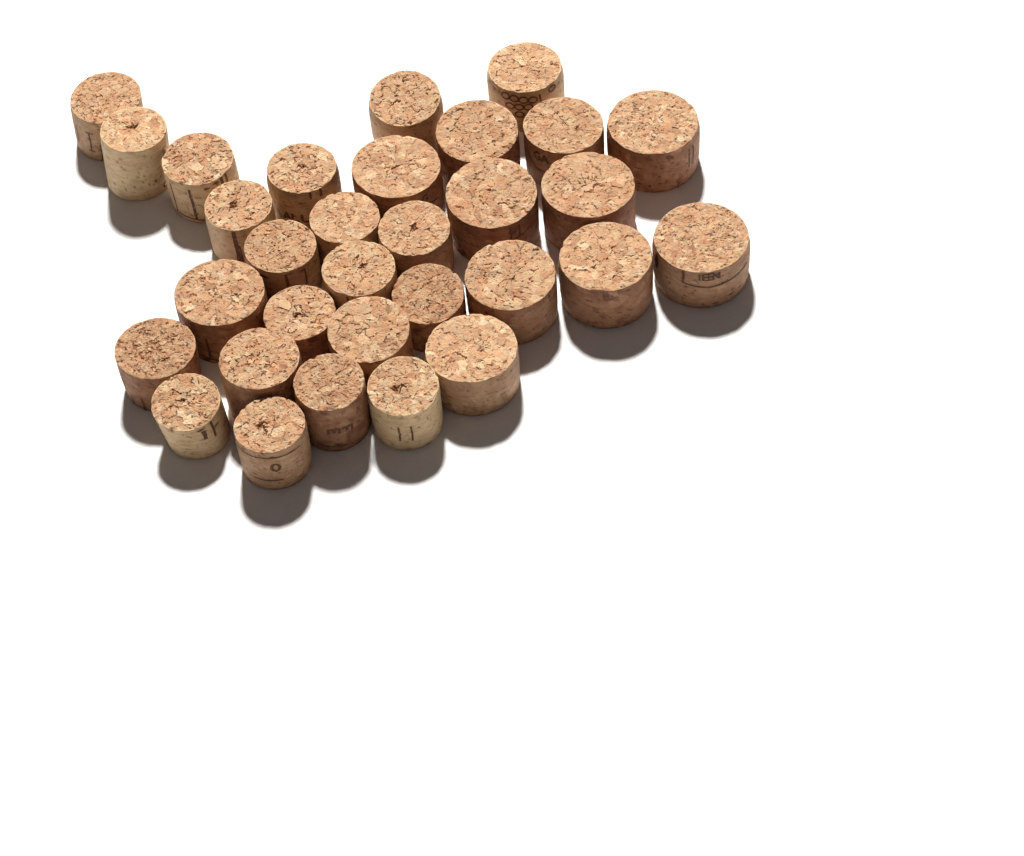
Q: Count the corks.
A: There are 31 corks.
